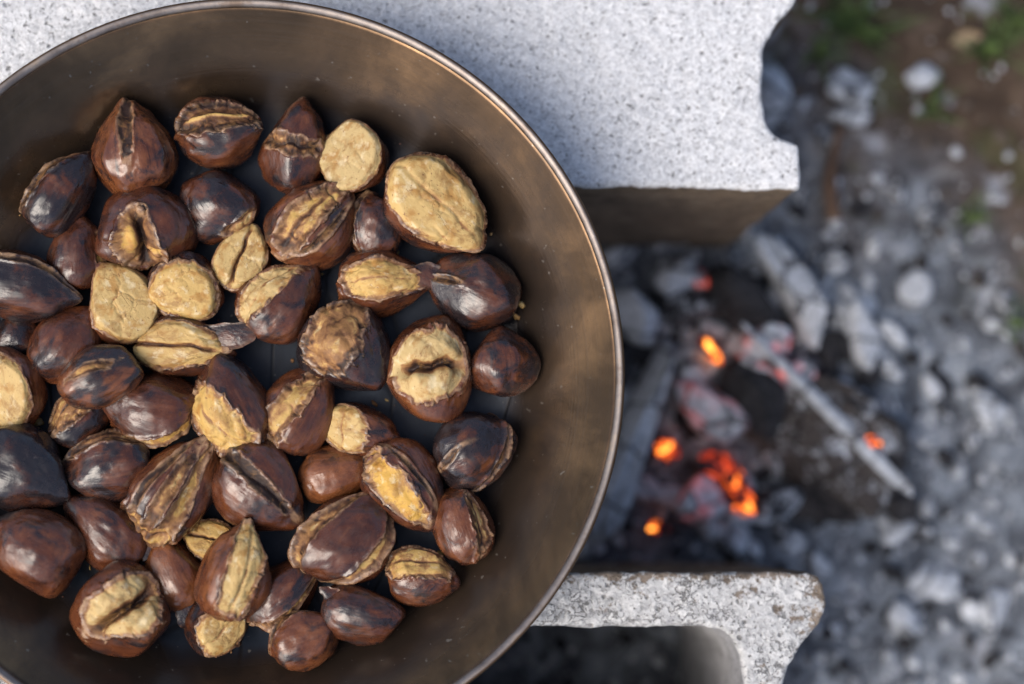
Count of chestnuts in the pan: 51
